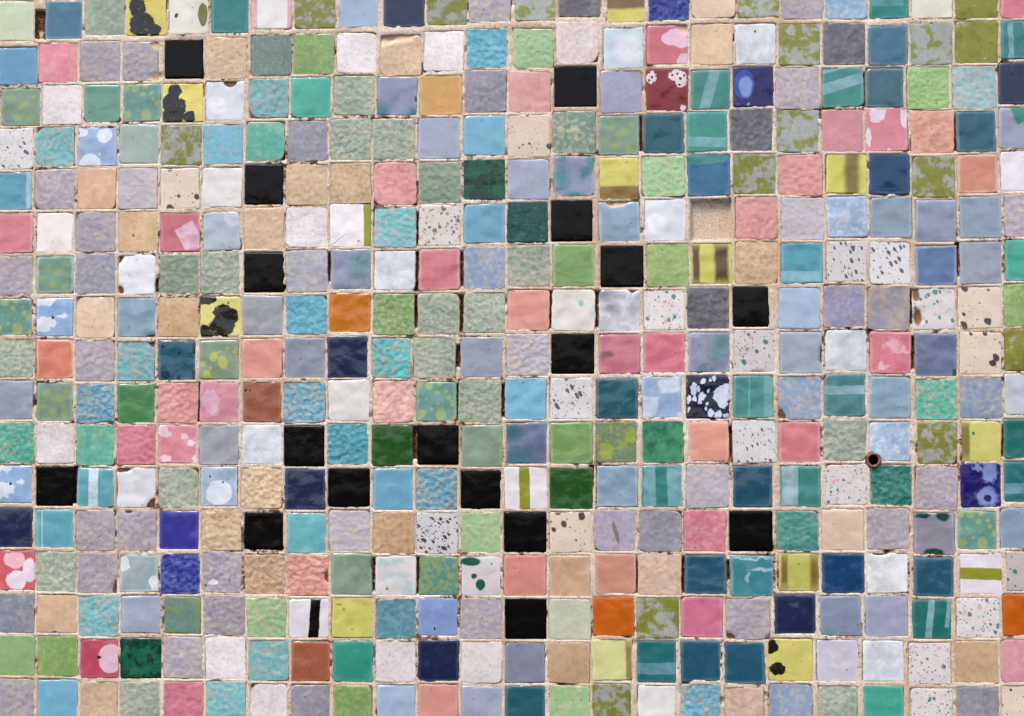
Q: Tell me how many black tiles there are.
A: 17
